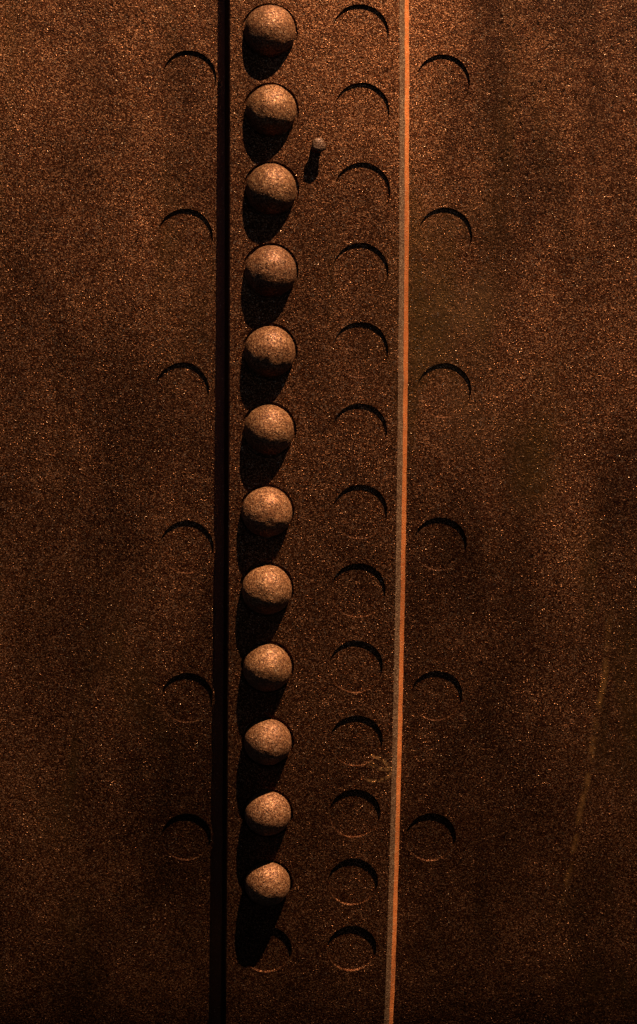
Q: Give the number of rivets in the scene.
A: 12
